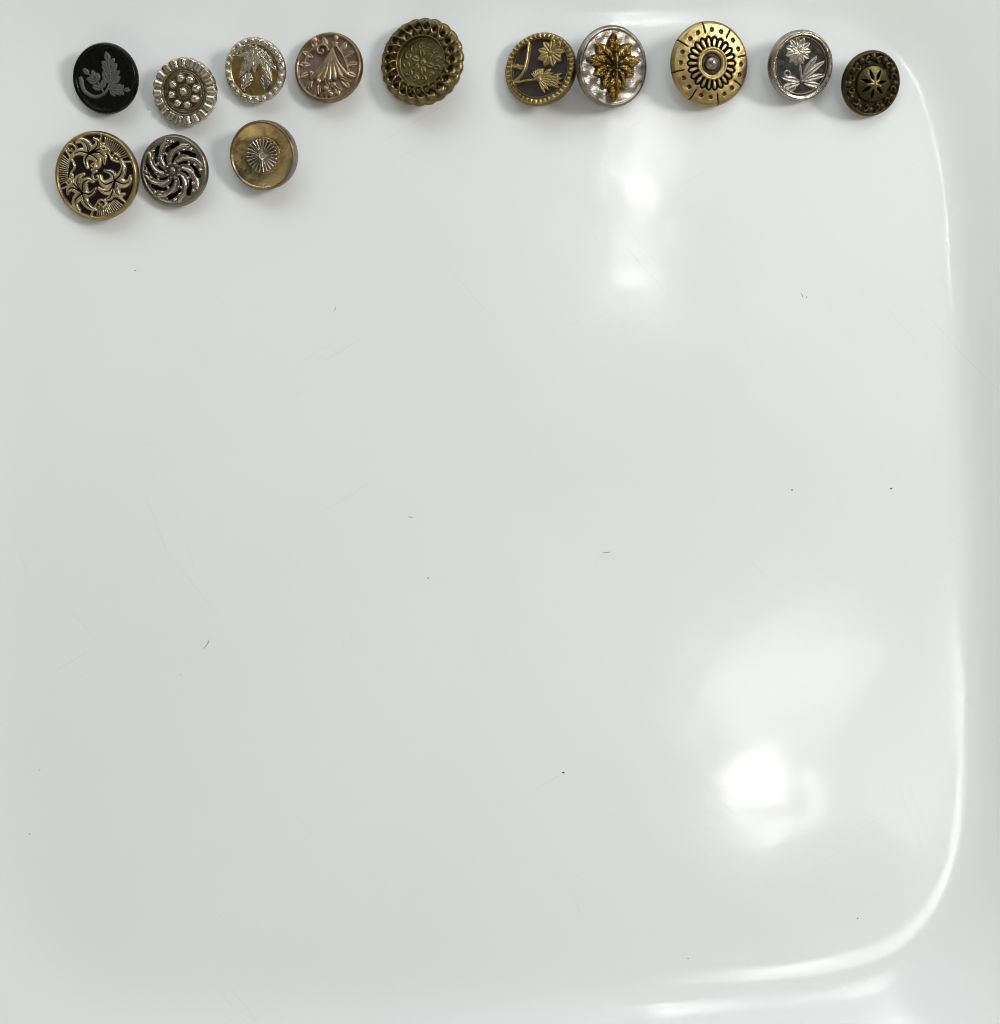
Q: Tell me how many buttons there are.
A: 13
